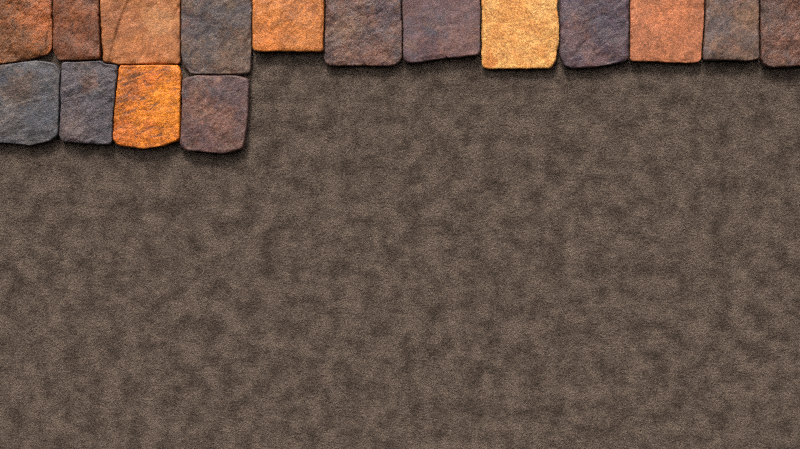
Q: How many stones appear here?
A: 16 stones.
